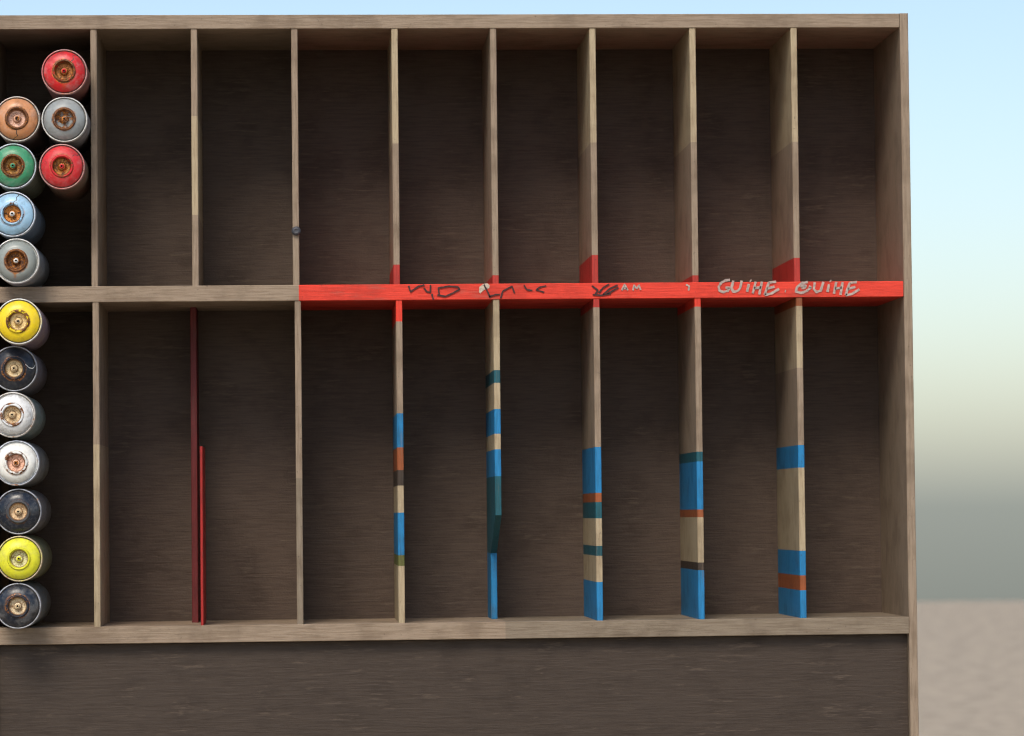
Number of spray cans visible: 14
